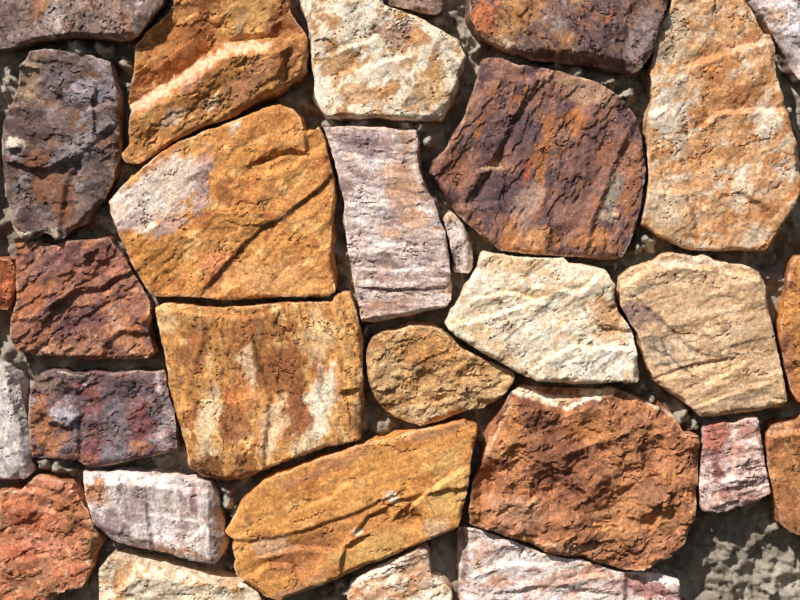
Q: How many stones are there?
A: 30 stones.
